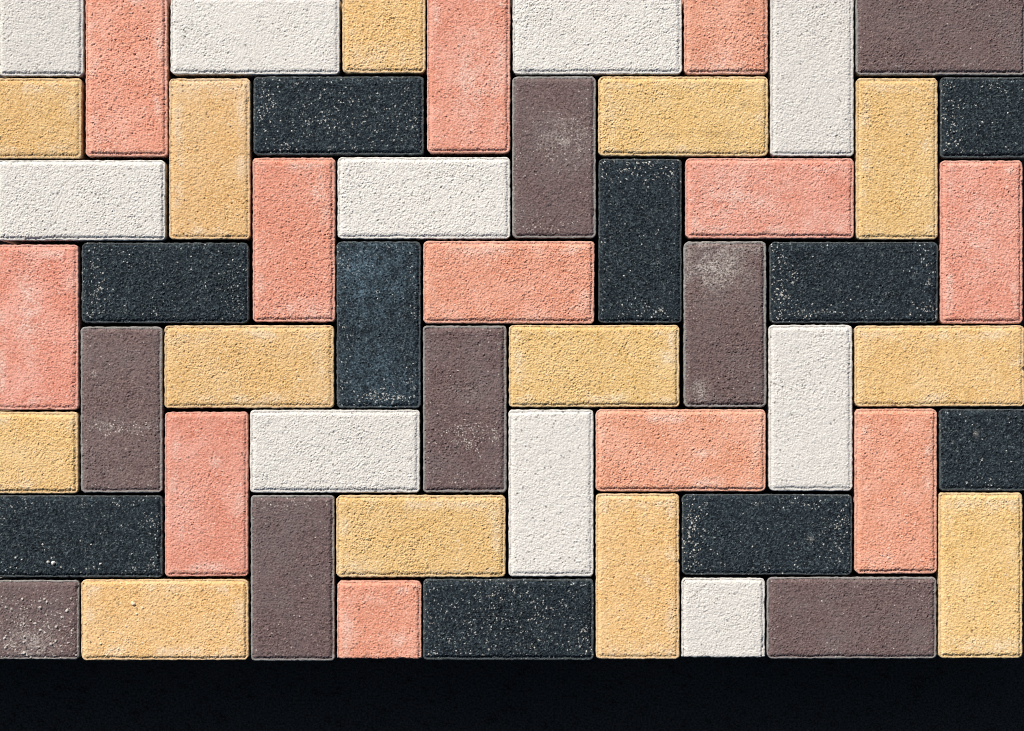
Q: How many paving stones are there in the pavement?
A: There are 53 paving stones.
